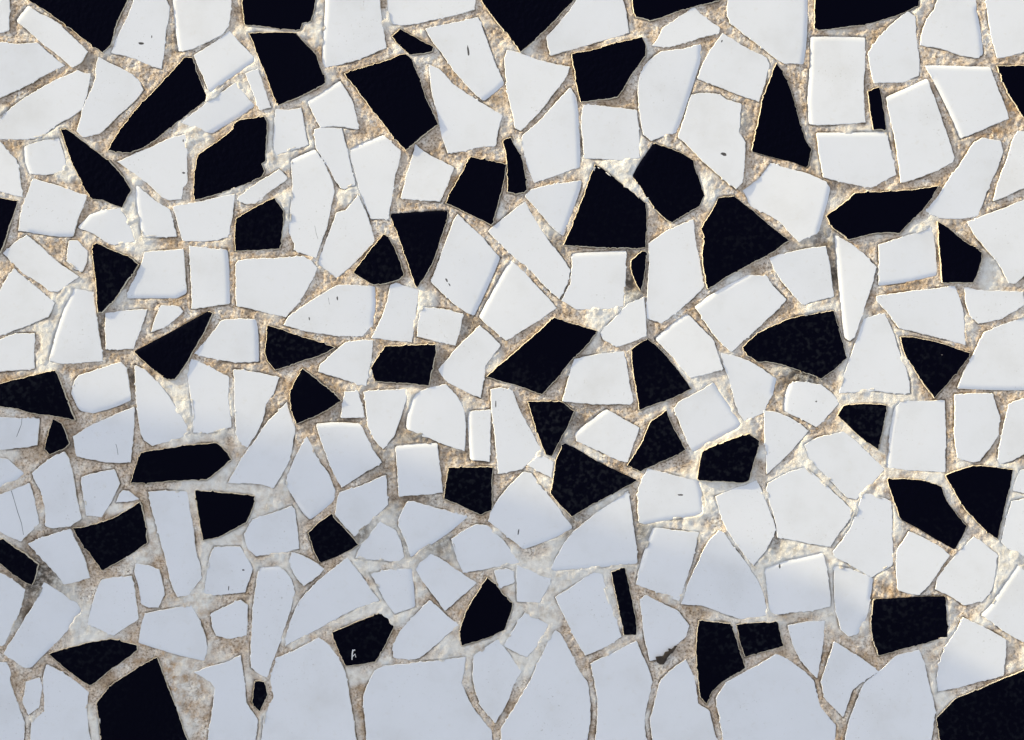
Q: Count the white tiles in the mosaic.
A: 167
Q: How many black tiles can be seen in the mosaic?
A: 61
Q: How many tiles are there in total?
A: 228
